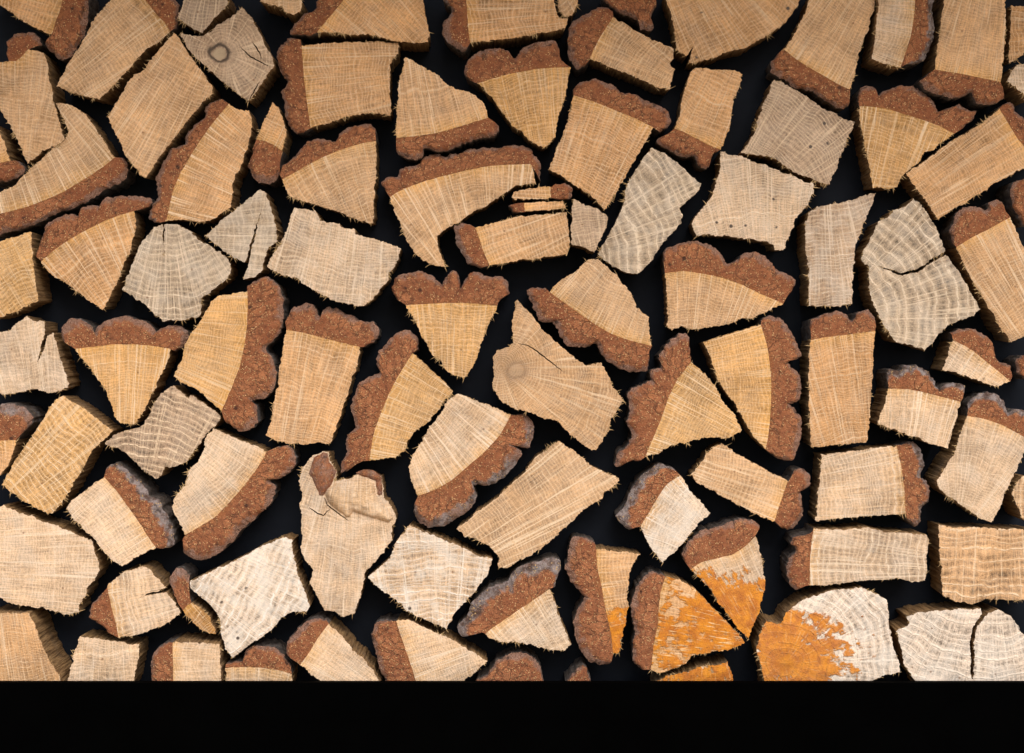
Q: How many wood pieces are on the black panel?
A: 97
